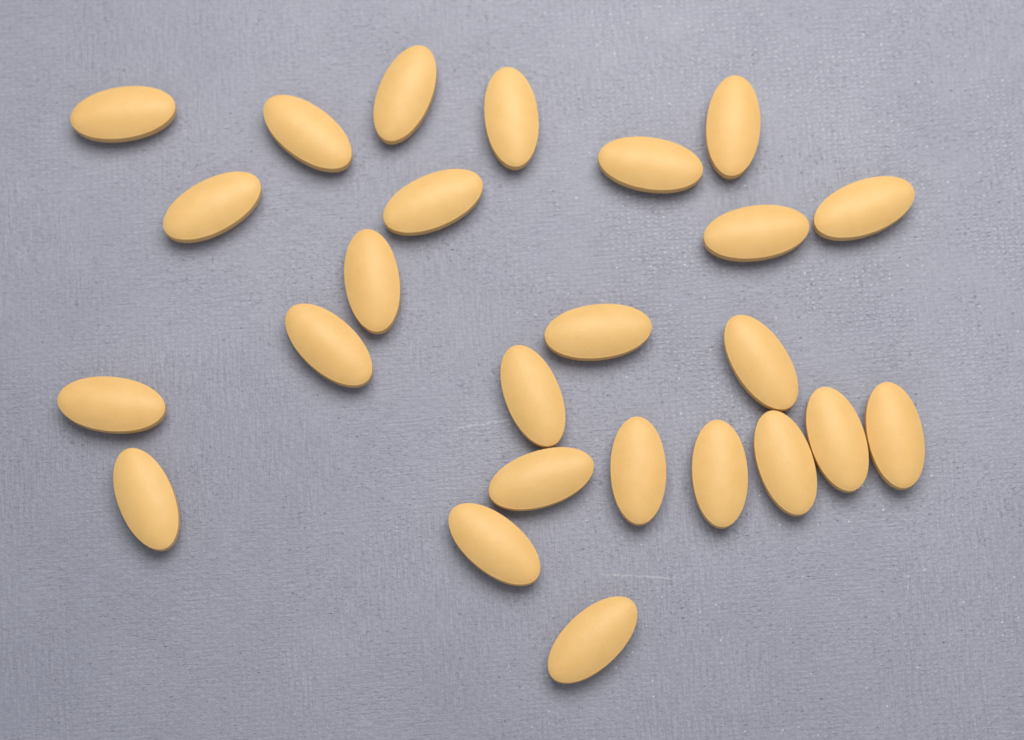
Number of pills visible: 25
